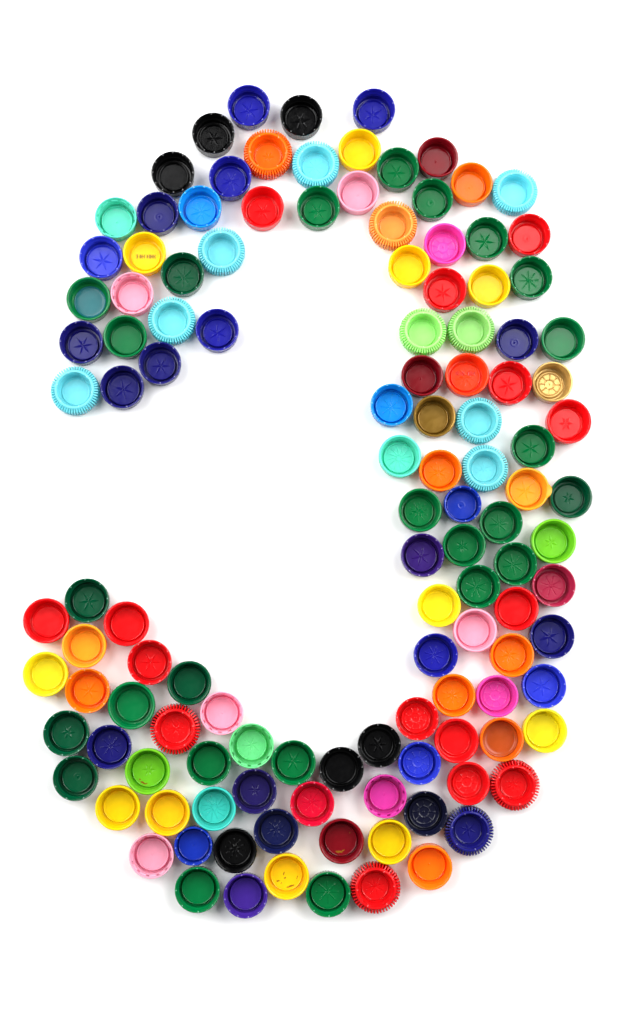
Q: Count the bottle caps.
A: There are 124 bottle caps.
